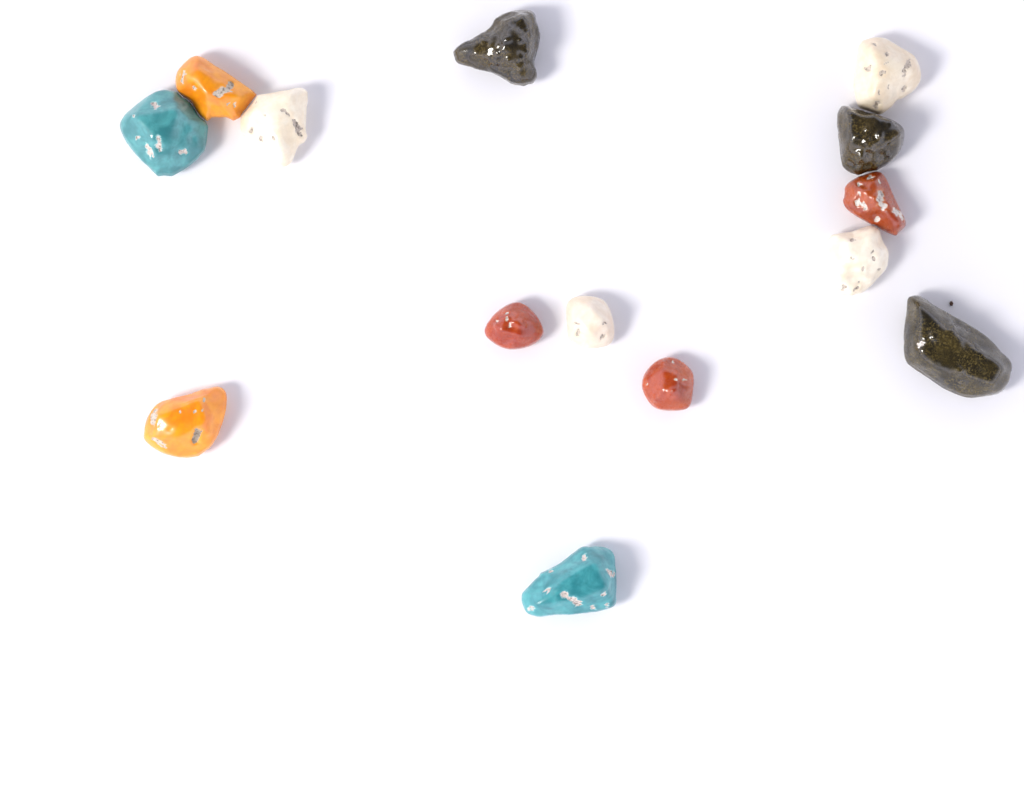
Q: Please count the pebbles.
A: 14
